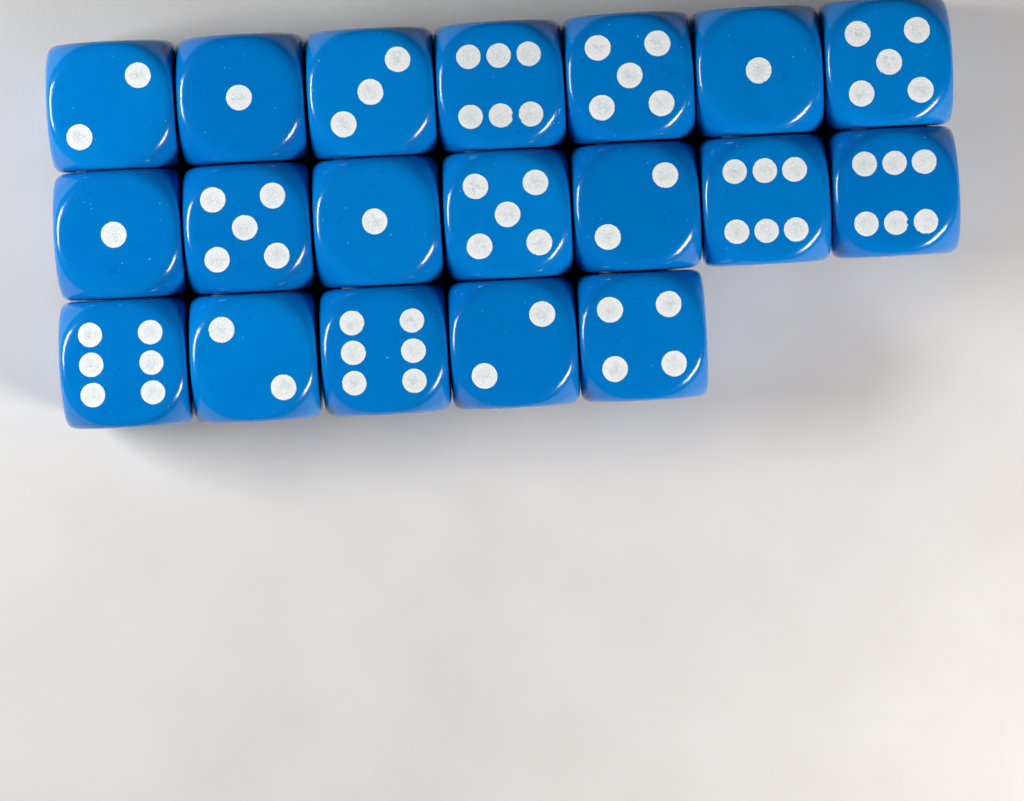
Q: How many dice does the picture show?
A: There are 19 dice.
